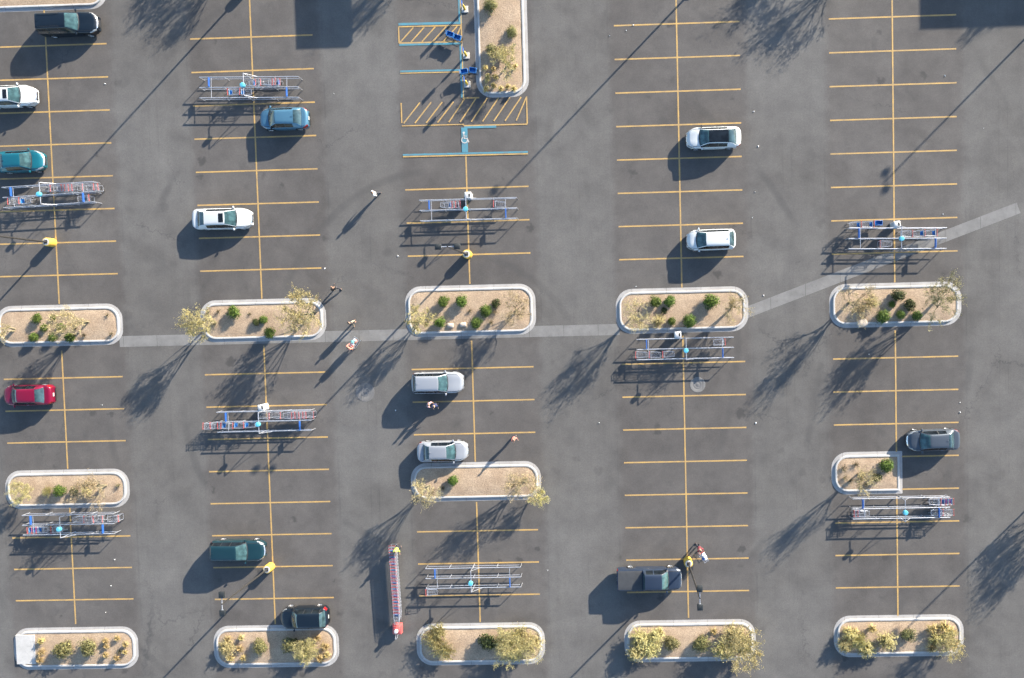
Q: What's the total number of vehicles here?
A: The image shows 14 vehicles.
